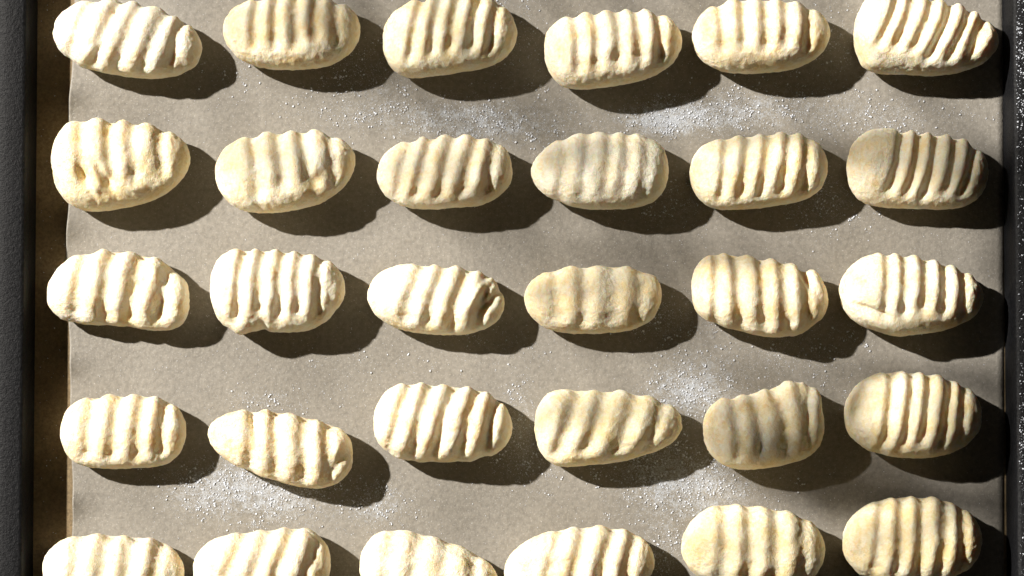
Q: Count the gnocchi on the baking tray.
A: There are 30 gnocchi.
